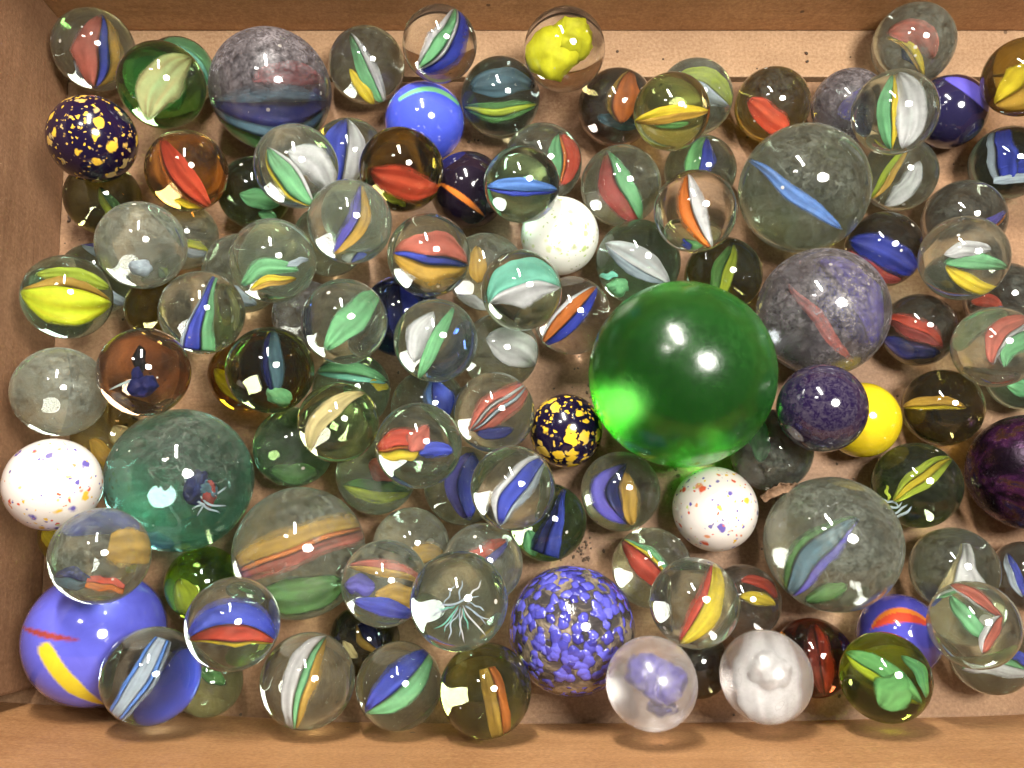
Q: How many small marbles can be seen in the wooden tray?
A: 112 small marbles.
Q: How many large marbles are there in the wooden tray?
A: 10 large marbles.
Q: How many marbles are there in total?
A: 122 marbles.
